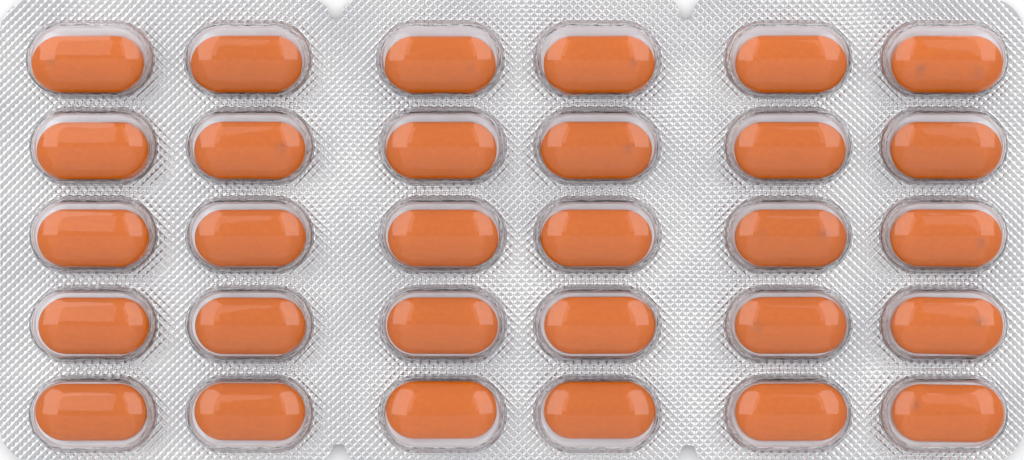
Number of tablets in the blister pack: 30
